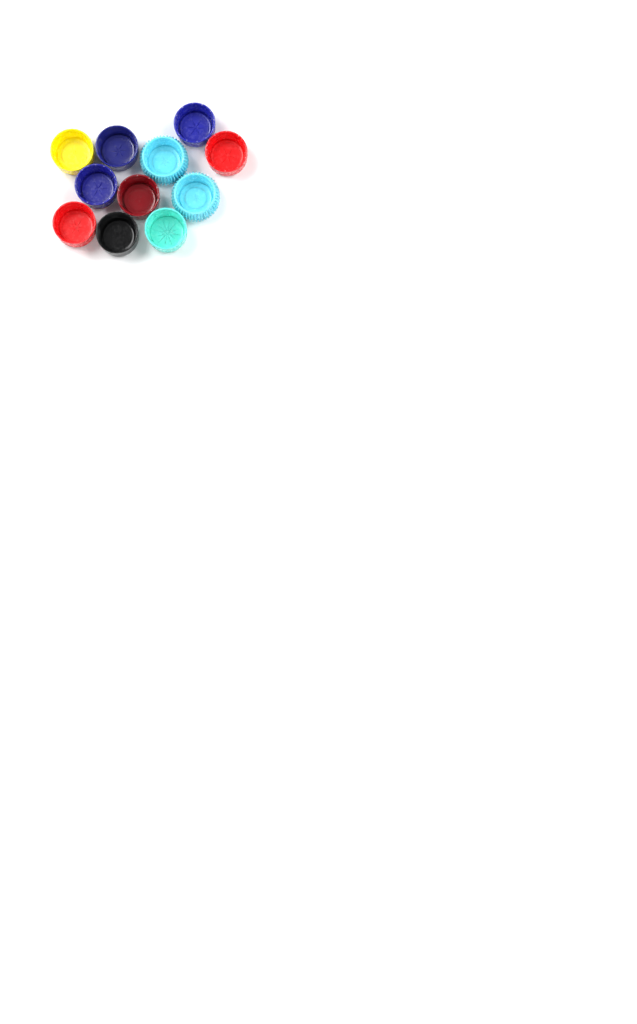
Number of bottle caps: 11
